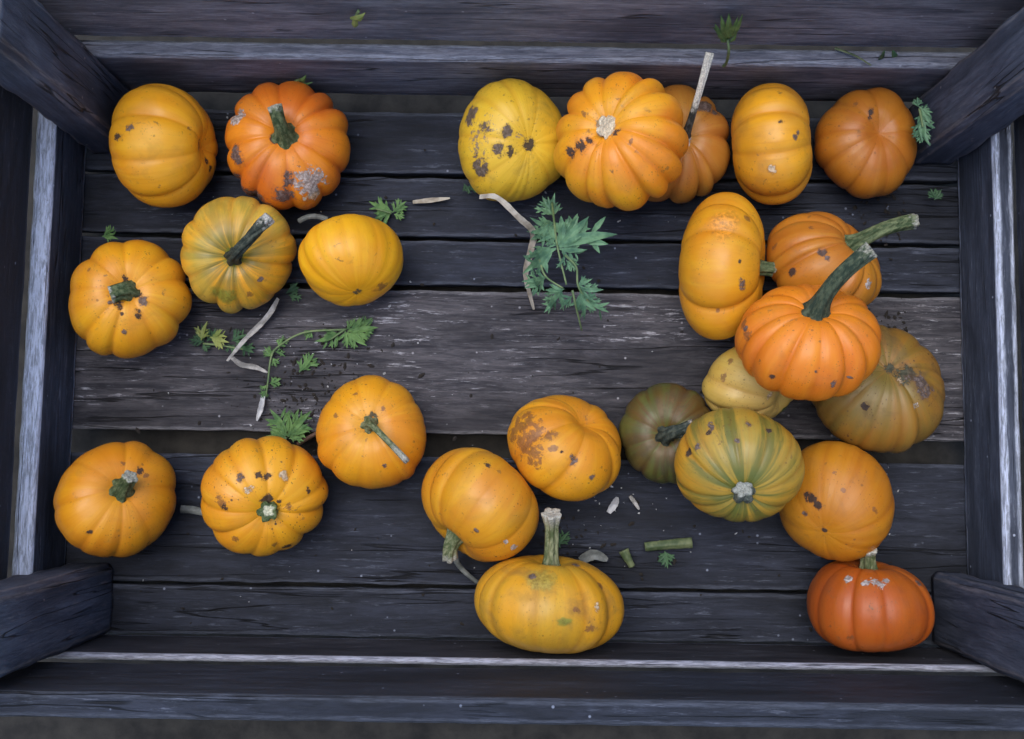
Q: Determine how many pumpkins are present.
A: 25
